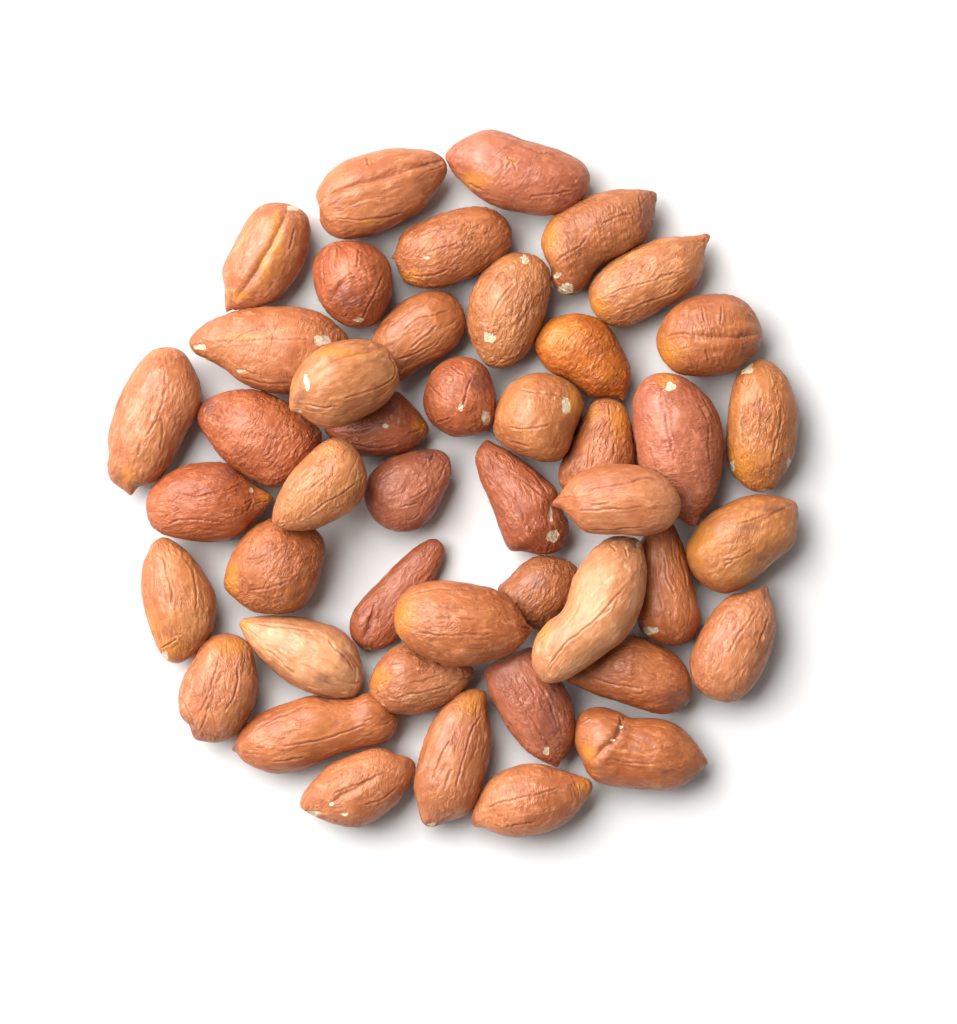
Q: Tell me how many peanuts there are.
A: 45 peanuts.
